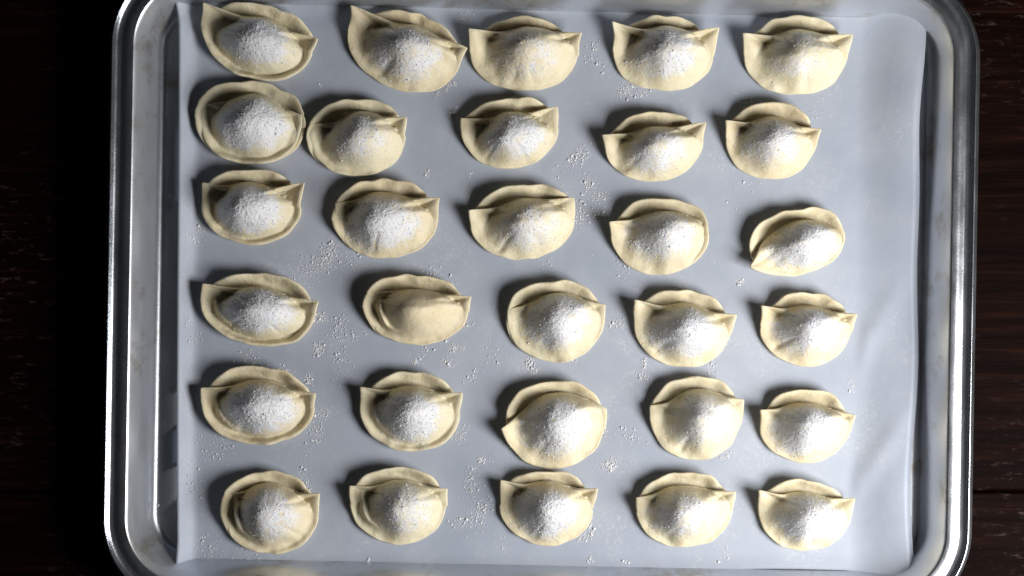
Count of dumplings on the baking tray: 30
